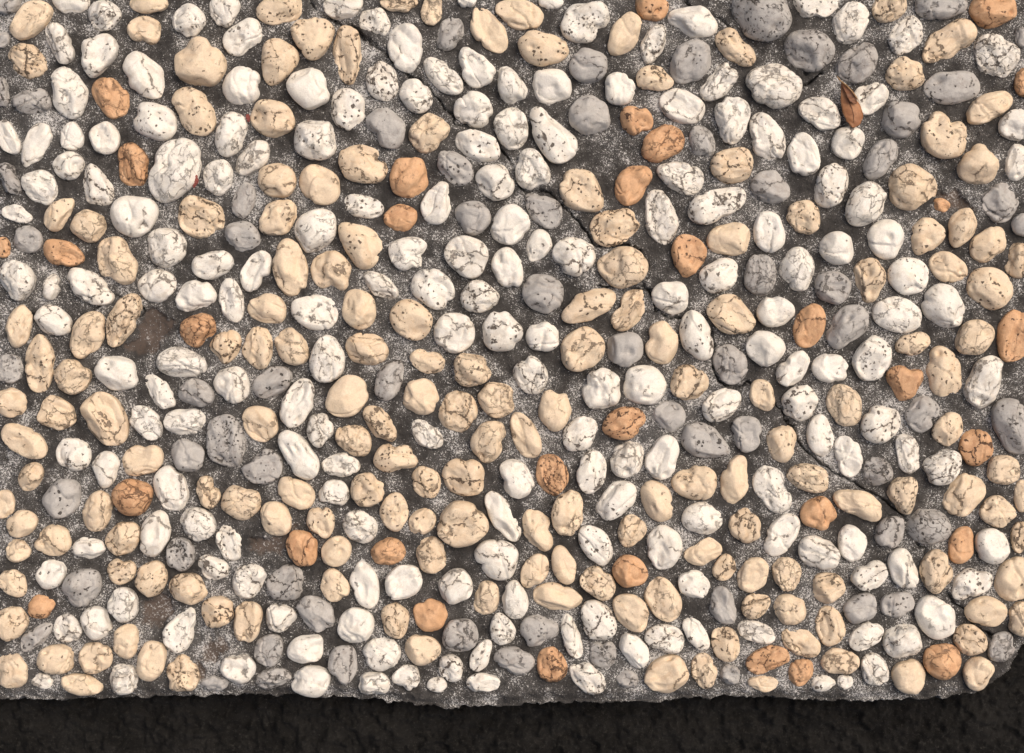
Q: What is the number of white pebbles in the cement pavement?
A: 200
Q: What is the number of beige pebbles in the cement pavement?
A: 174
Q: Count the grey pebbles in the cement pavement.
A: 69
